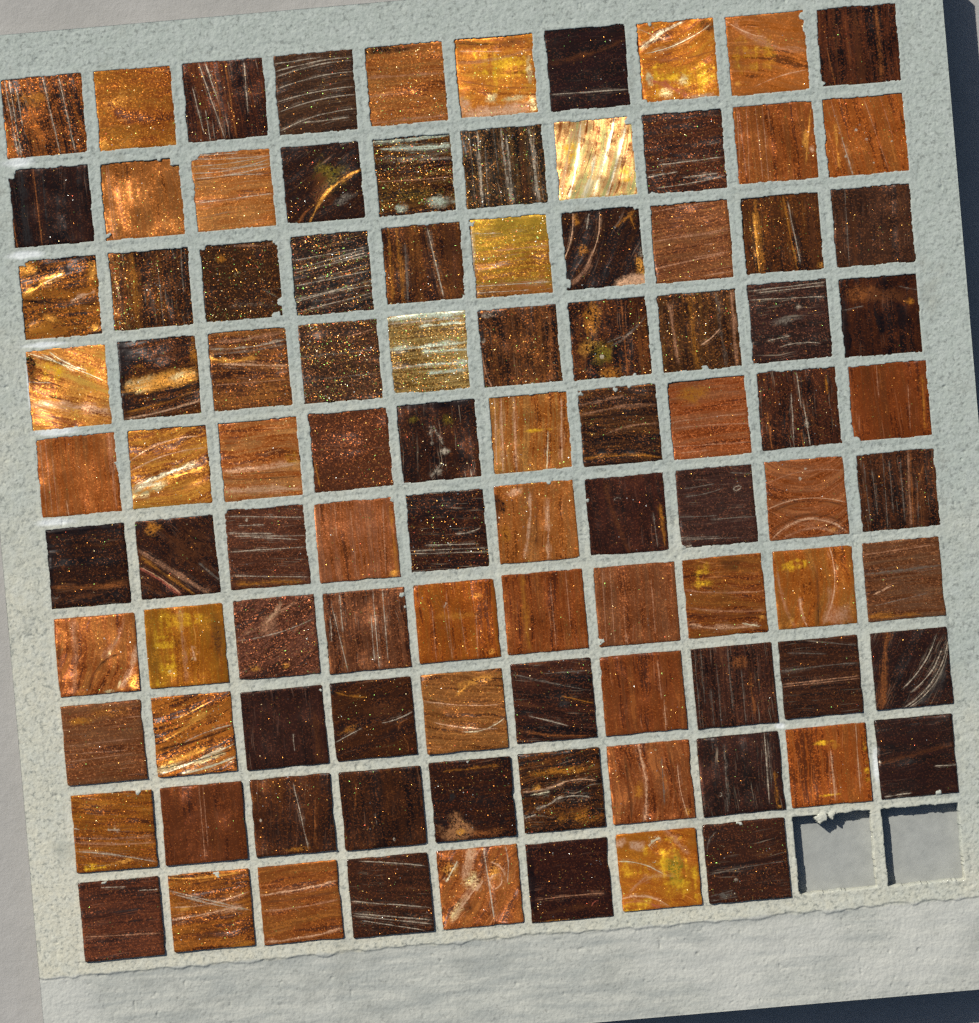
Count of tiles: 98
